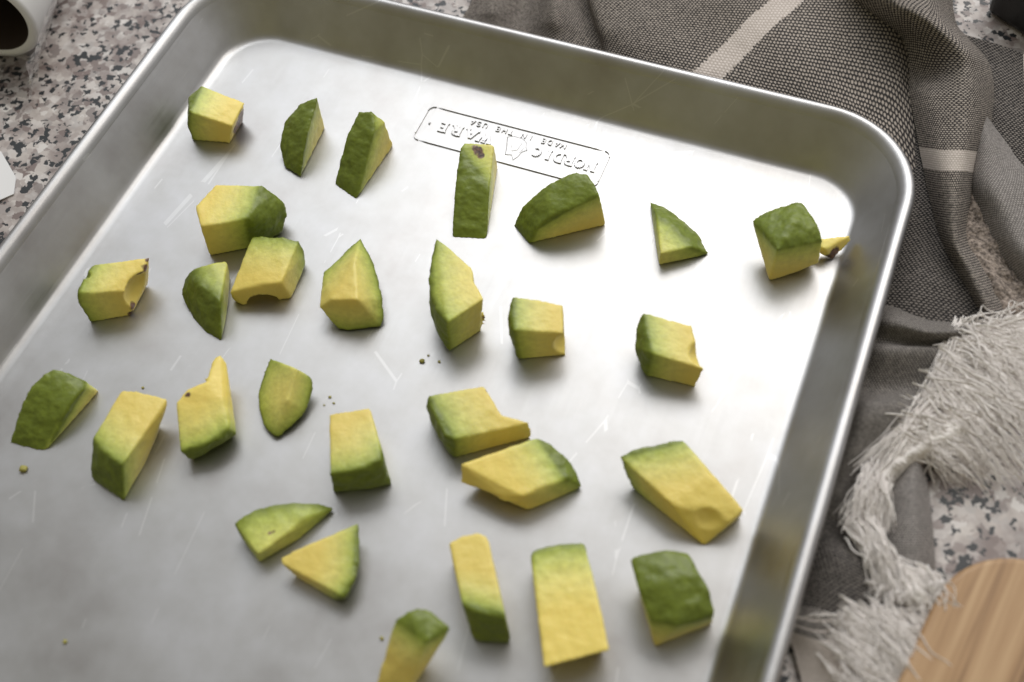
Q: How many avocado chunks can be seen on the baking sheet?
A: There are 29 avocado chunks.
